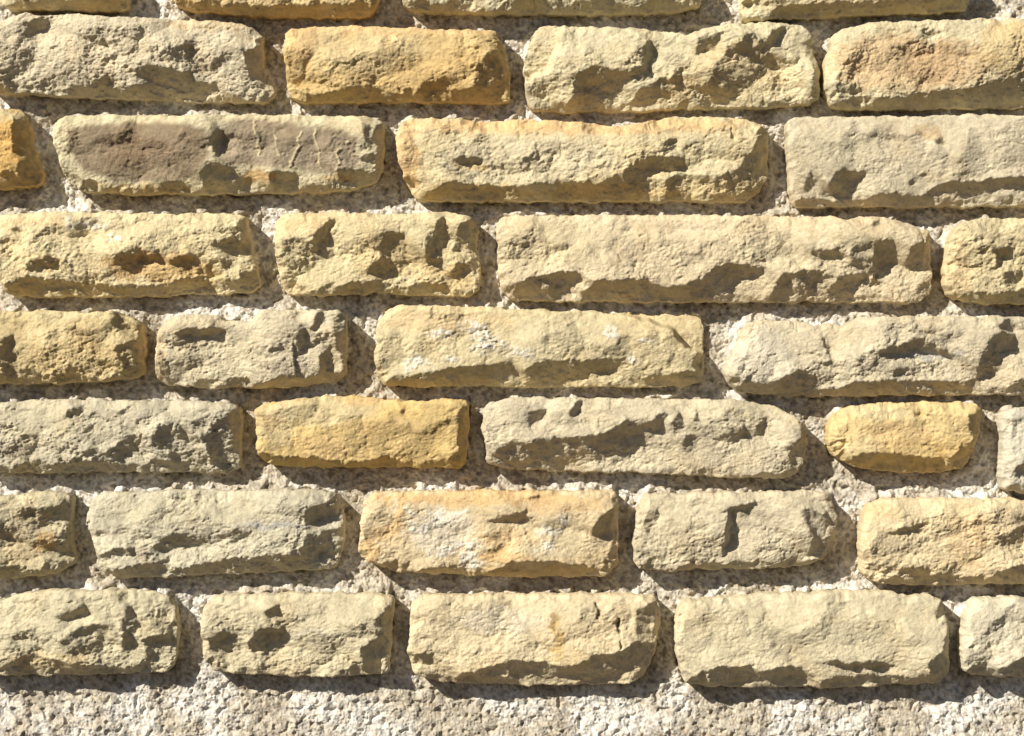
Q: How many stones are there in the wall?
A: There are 35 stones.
